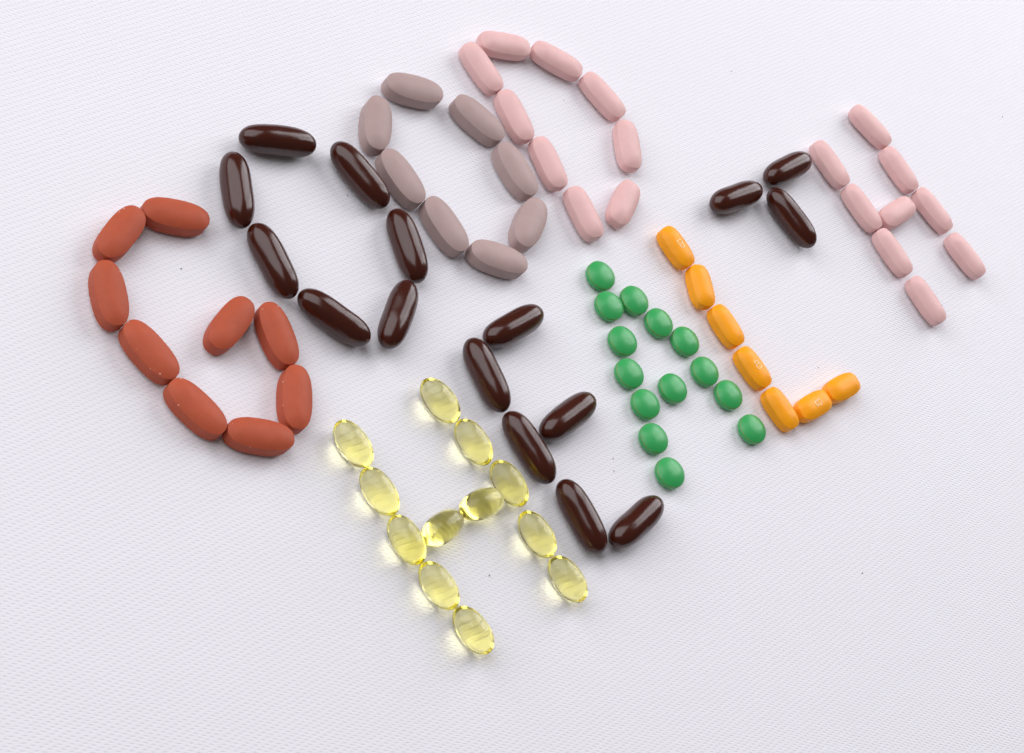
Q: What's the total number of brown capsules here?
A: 16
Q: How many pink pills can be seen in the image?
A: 18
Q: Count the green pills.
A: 14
